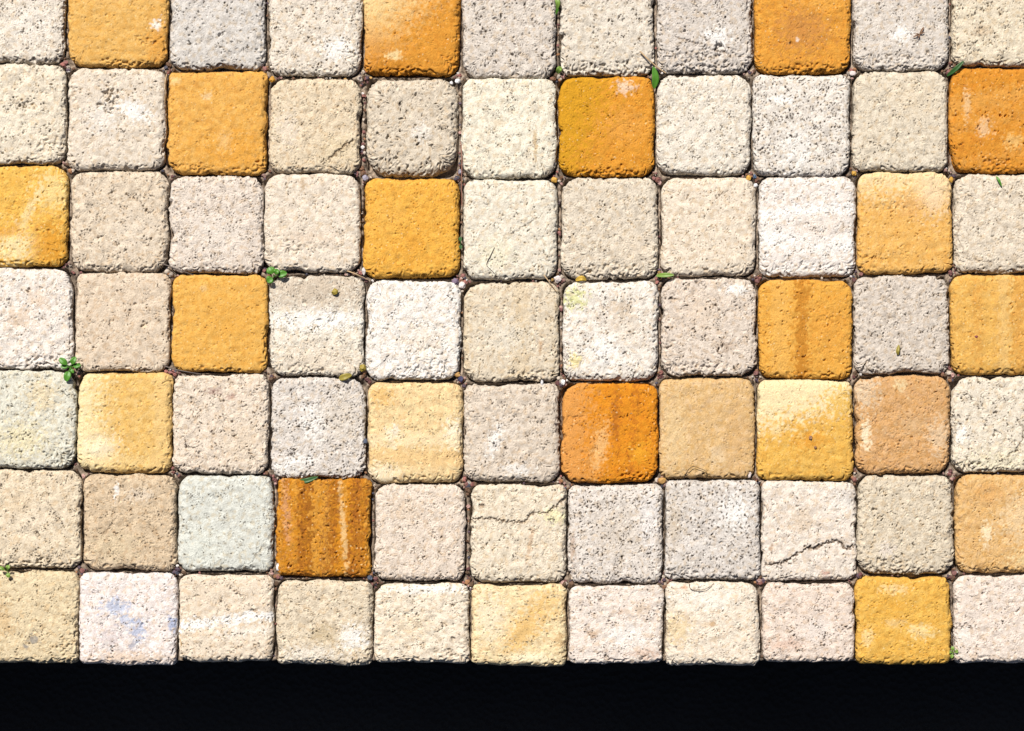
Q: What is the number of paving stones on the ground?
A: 77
